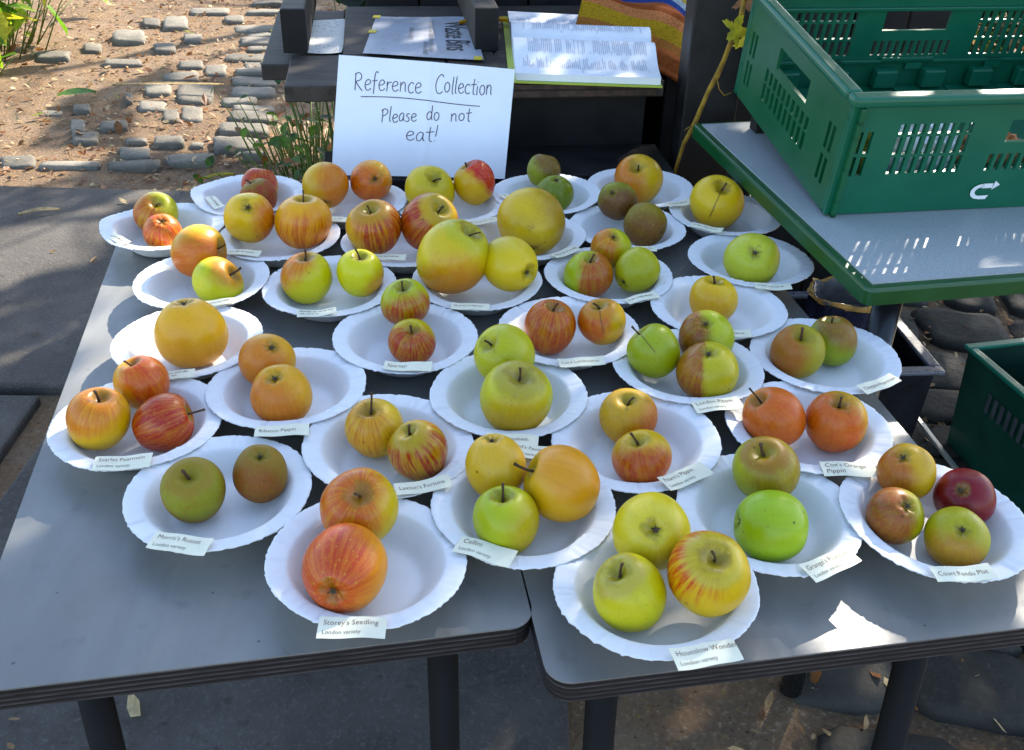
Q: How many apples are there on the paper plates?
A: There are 69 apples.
